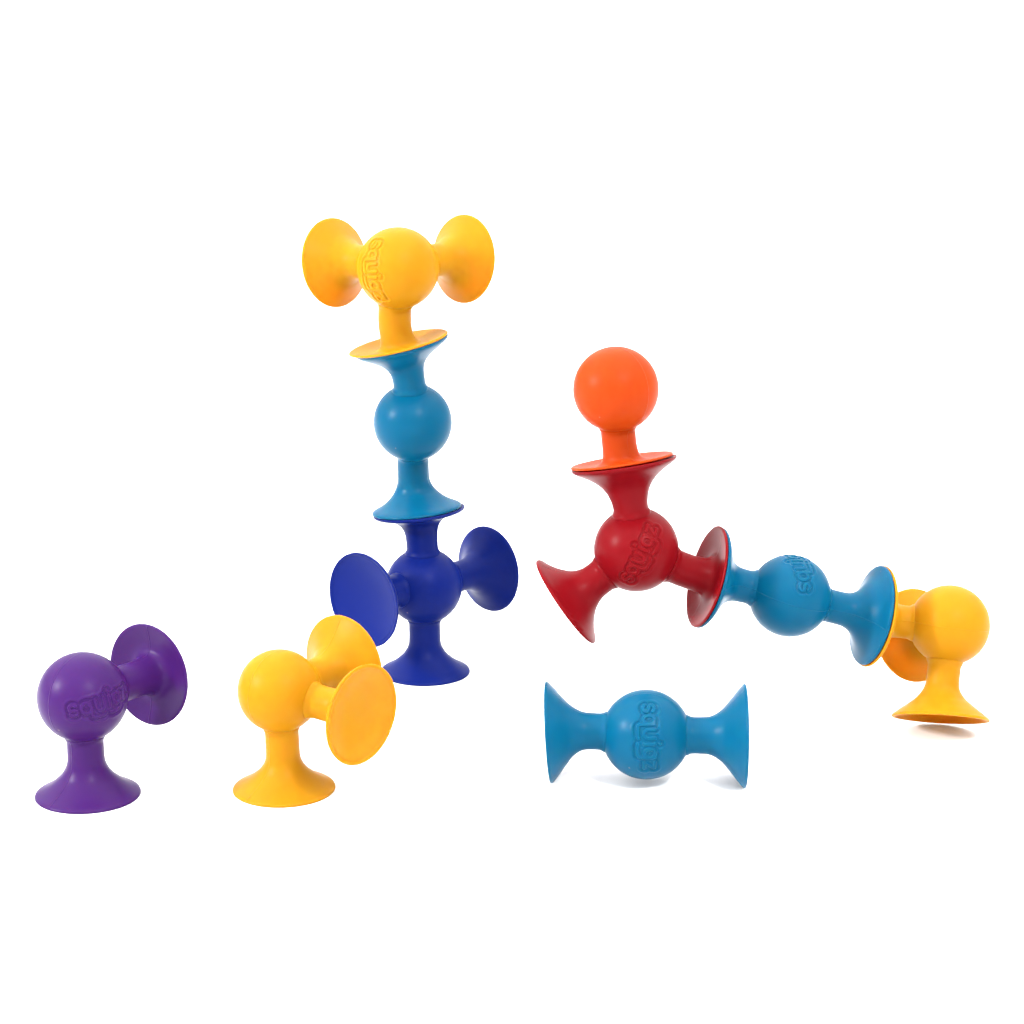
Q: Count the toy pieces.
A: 10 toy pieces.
